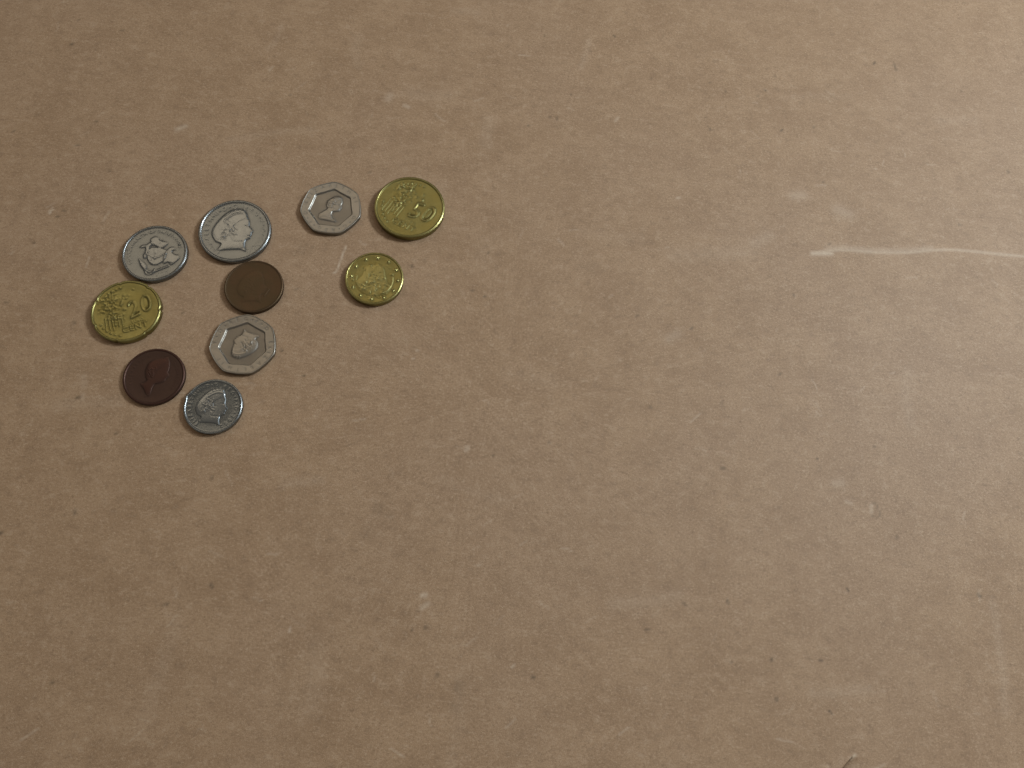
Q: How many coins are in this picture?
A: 10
